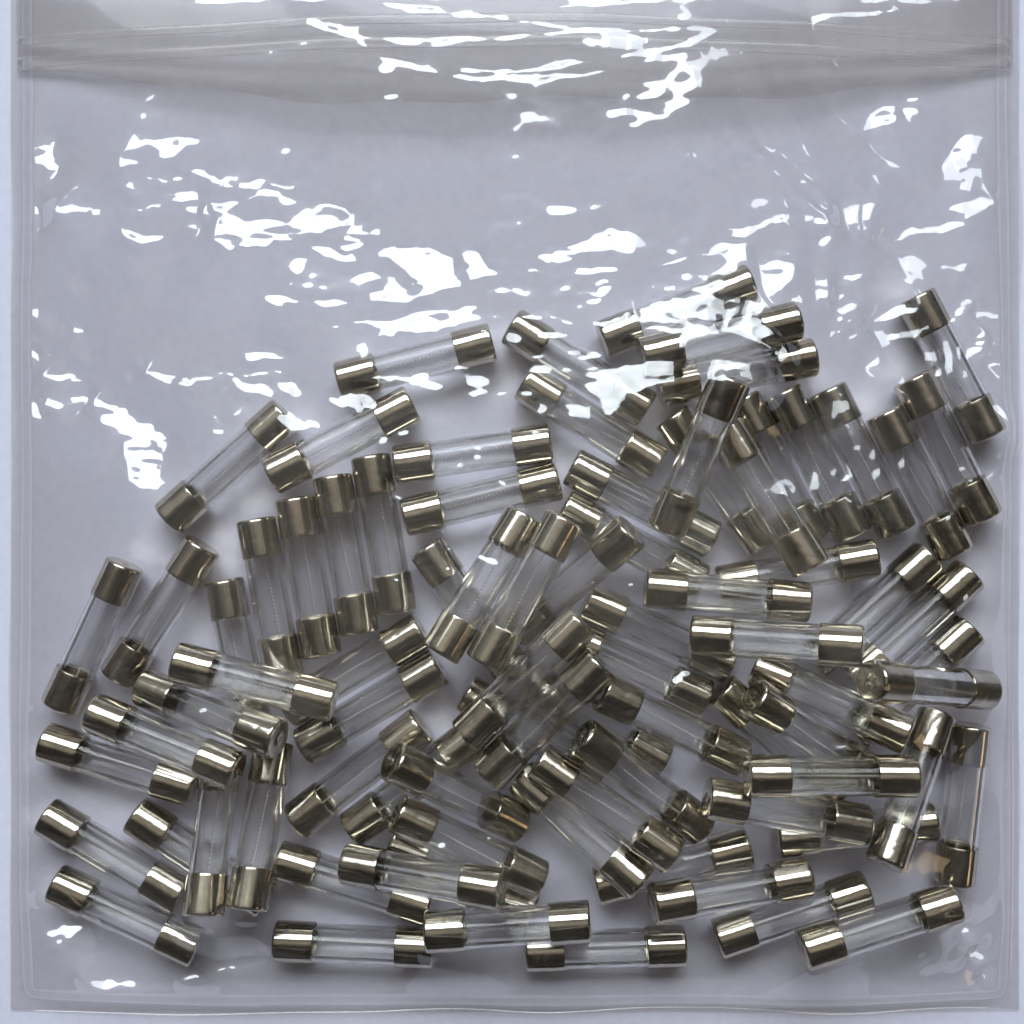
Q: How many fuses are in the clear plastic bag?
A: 82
